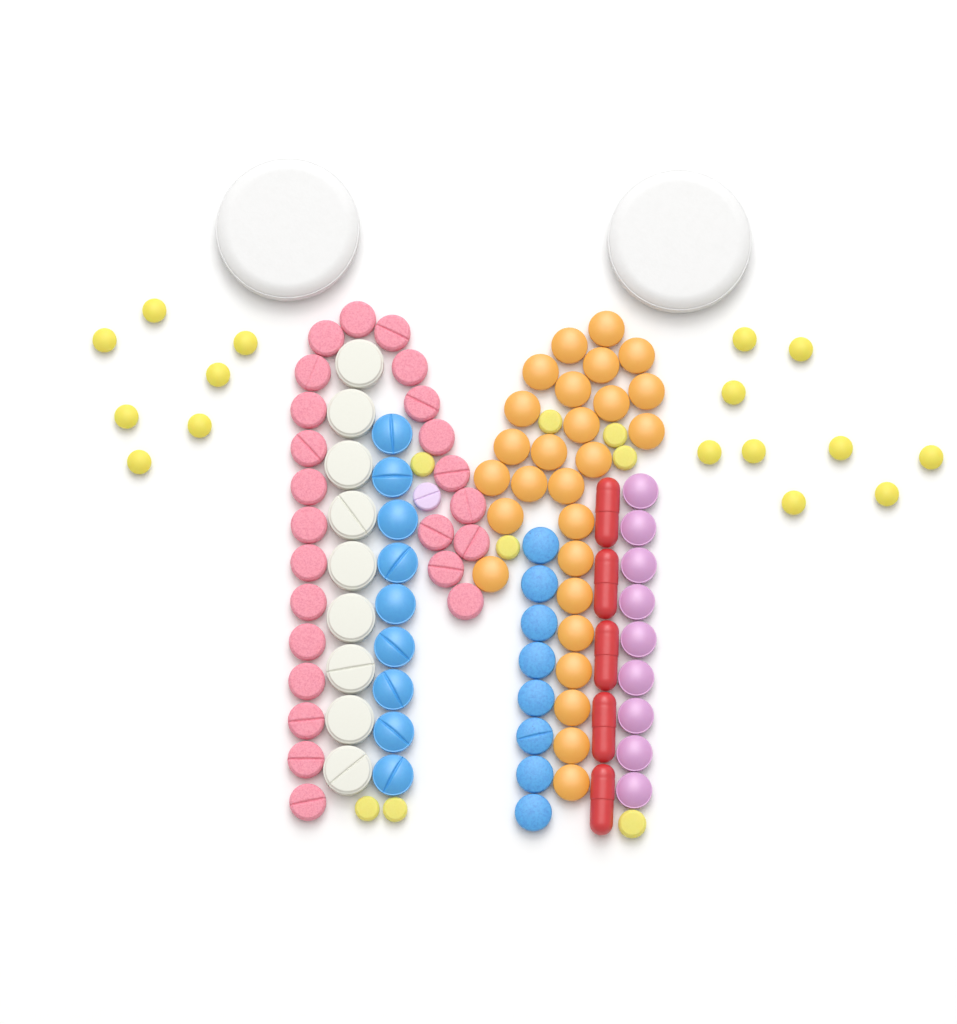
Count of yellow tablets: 24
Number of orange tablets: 27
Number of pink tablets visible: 24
